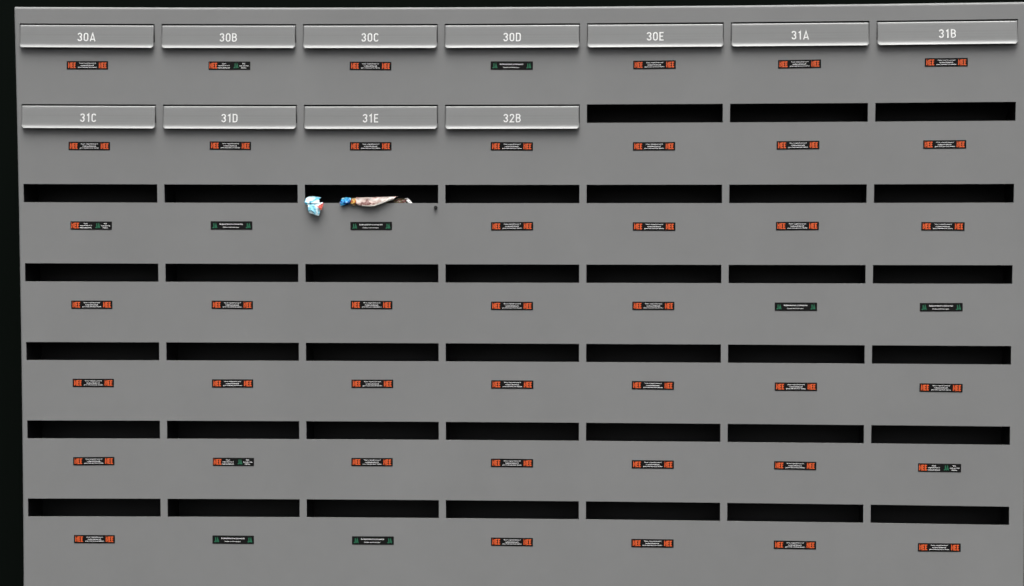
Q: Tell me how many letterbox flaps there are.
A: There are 11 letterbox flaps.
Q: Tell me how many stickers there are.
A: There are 49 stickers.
